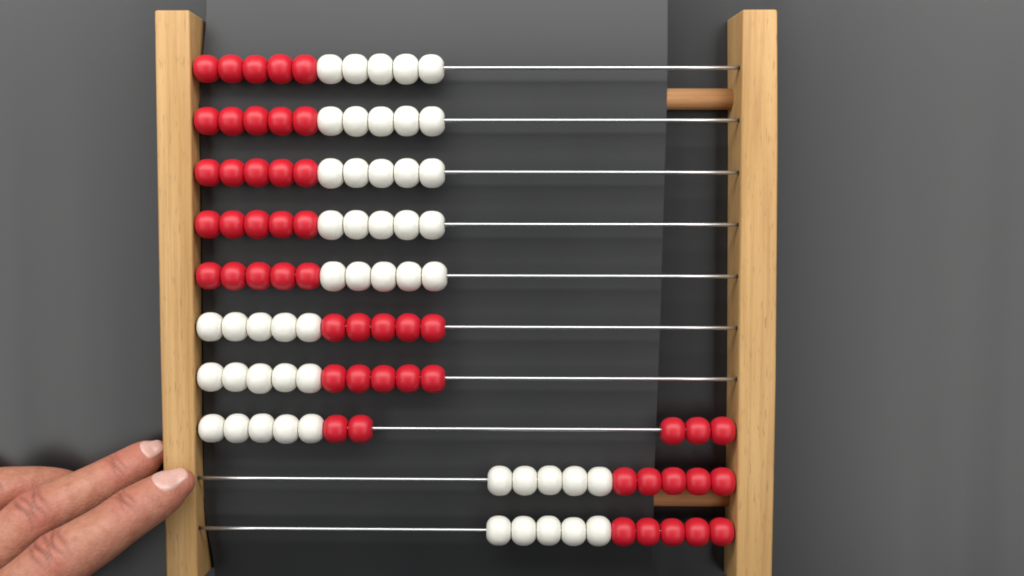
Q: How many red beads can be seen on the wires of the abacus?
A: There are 50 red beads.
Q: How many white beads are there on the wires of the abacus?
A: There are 50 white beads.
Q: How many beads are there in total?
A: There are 100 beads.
